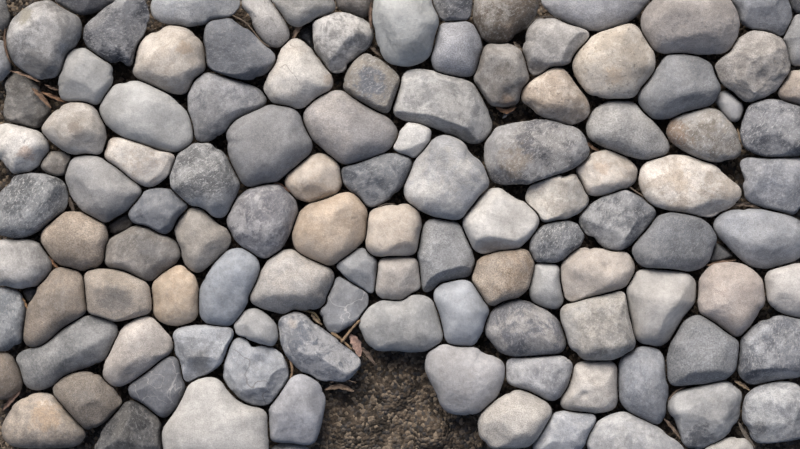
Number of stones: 120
